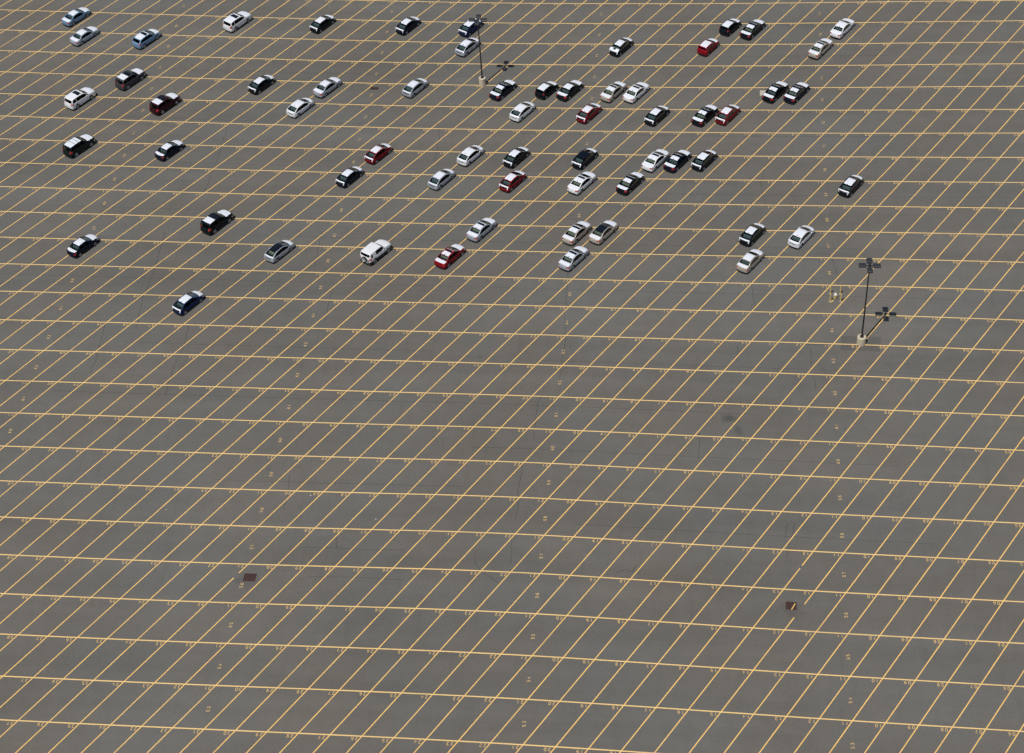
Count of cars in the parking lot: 61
